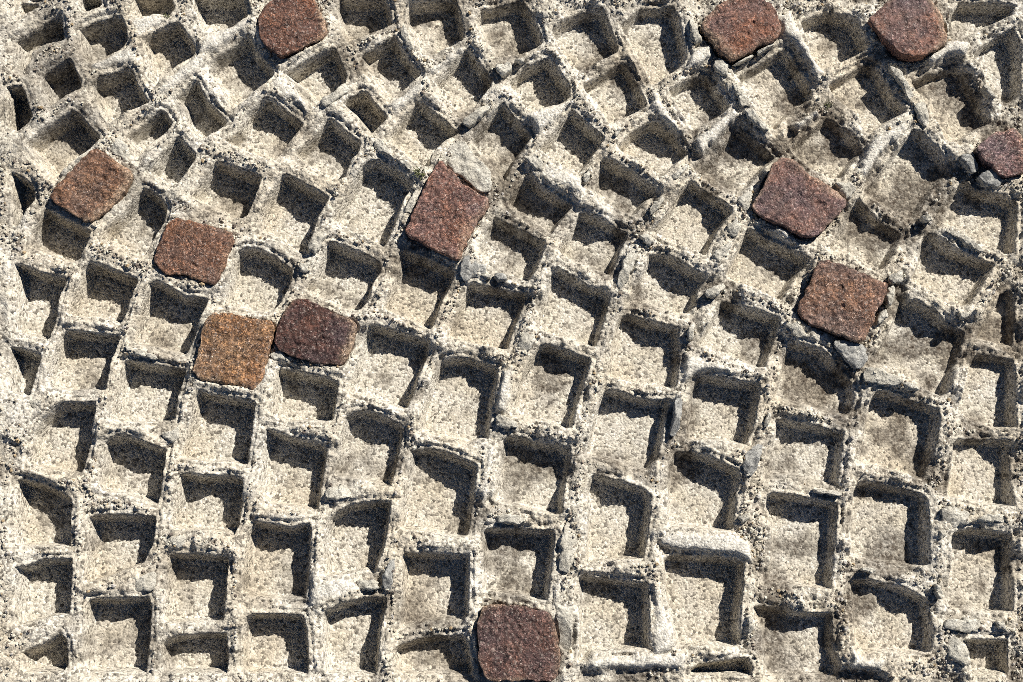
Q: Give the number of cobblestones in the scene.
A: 12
